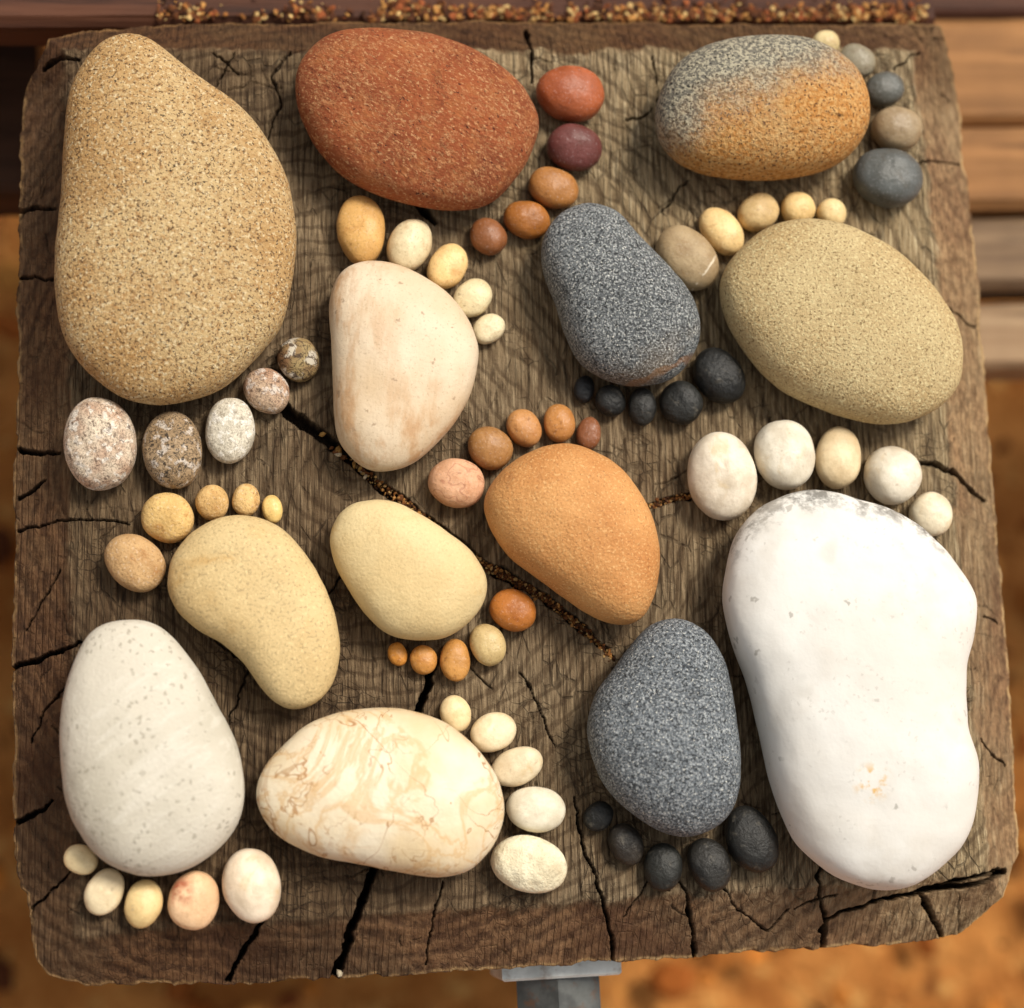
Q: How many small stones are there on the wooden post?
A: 65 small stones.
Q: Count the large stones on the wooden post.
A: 13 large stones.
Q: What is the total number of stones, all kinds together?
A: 78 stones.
